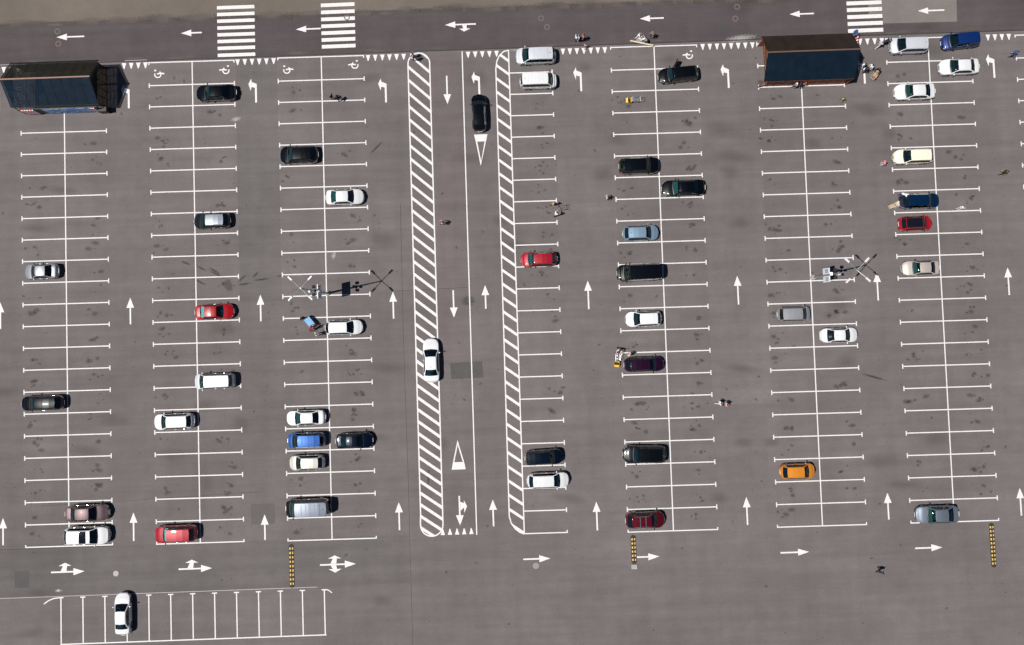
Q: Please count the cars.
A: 47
